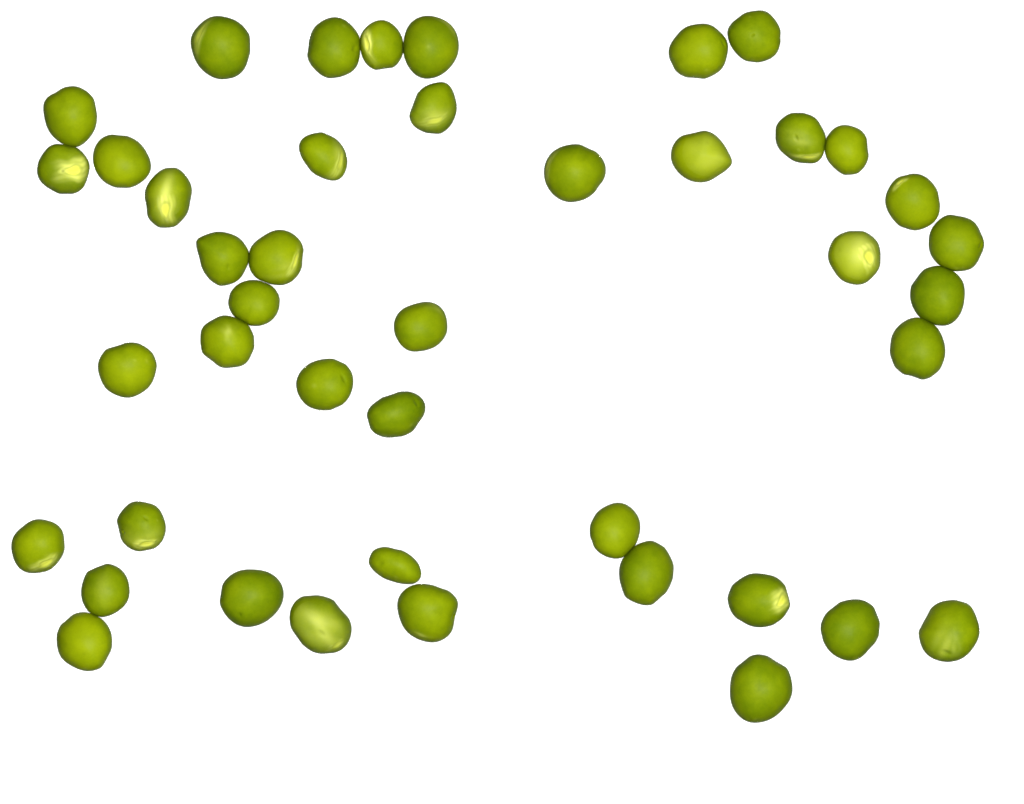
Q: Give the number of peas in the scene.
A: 43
